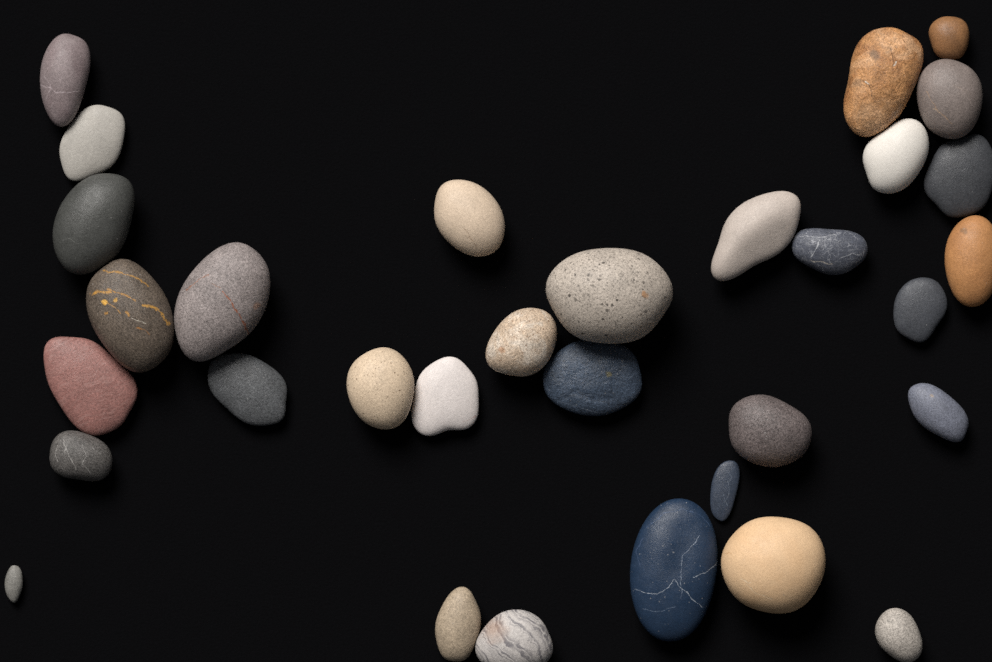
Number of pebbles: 32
